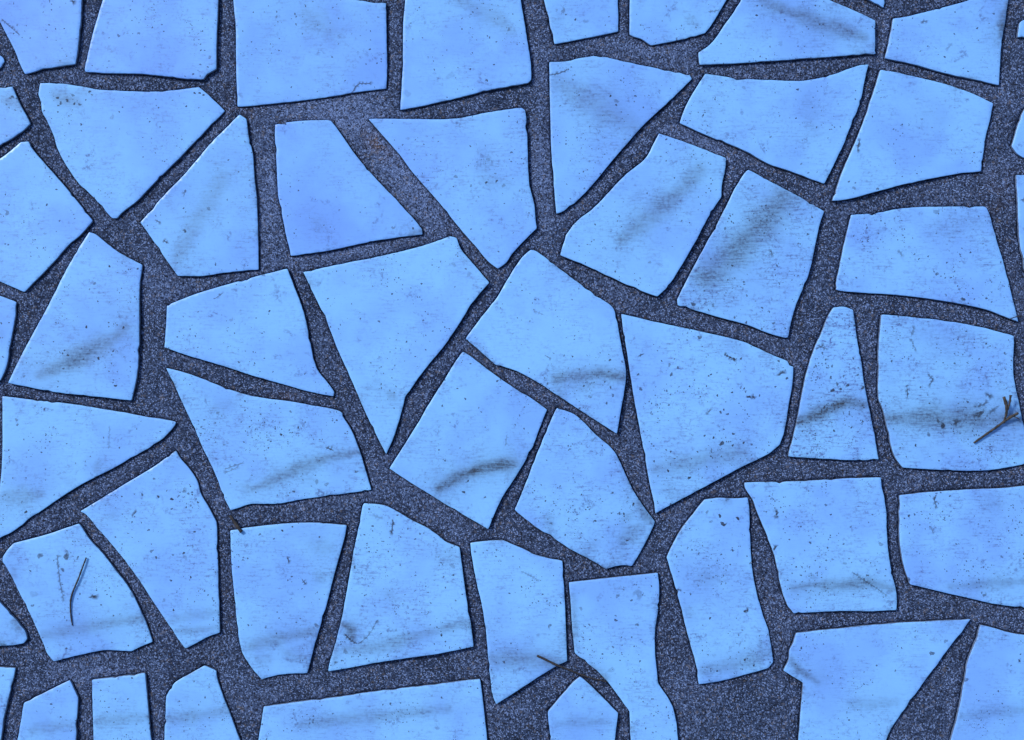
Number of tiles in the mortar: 55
